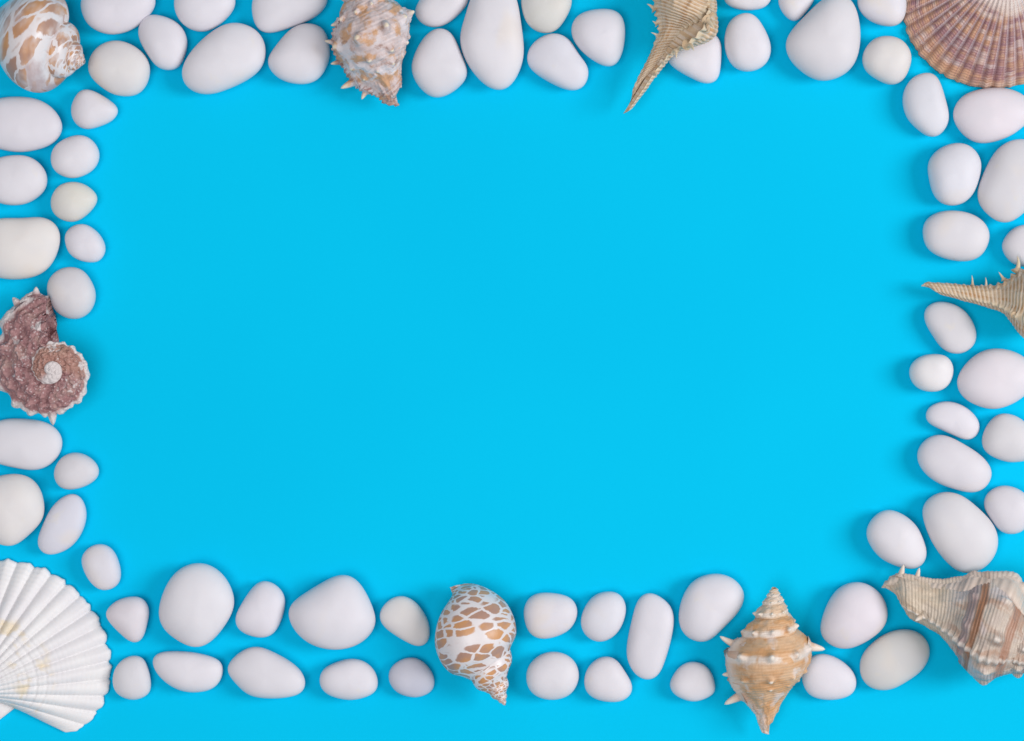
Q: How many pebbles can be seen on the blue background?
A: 68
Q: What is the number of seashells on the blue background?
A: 10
